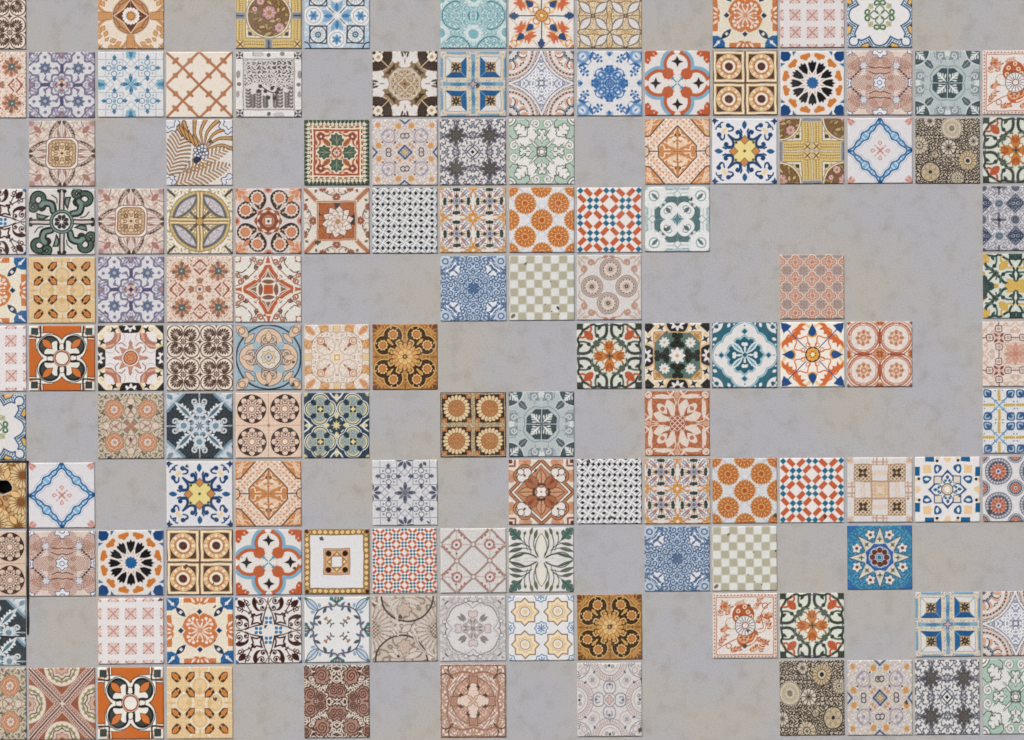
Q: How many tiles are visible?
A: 130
